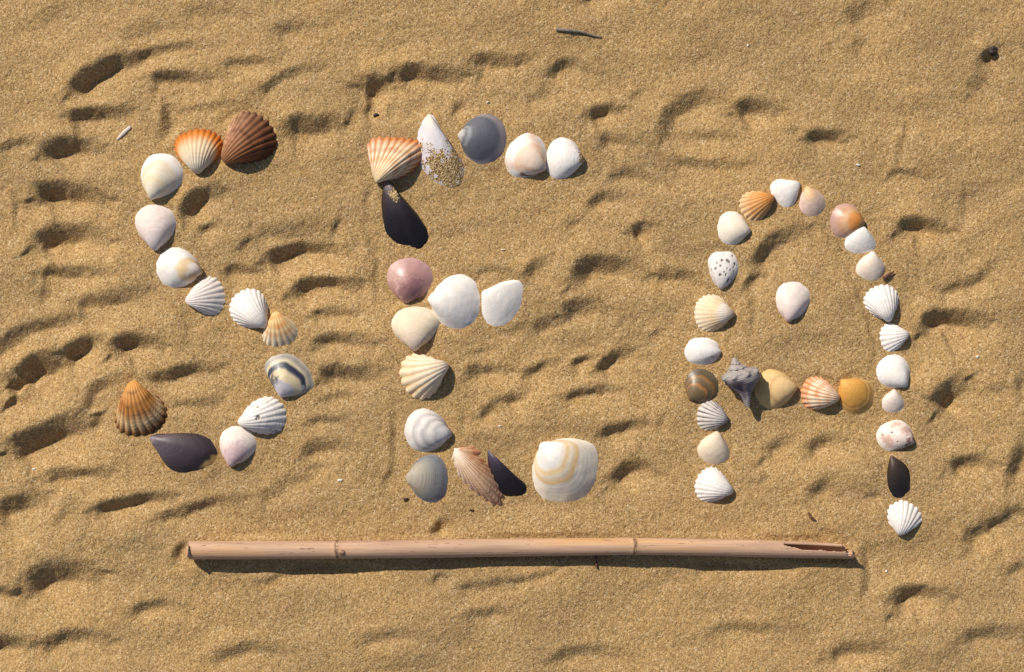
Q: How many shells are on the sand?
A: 55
